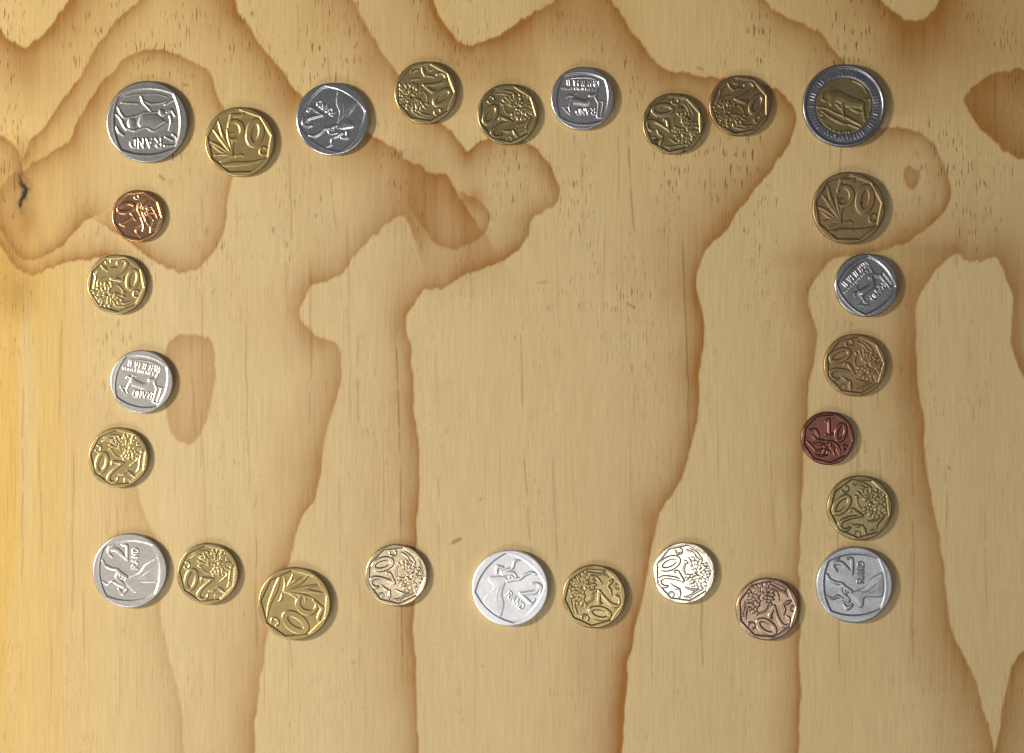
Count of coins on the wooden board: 27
